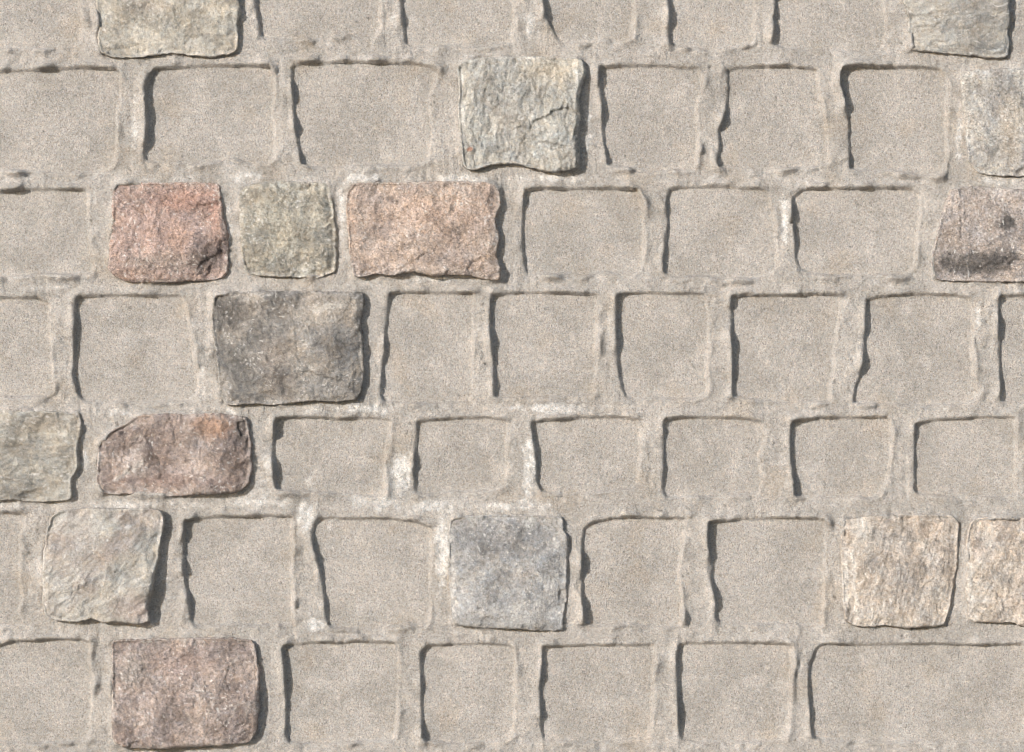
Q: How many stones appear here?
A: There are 16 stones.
